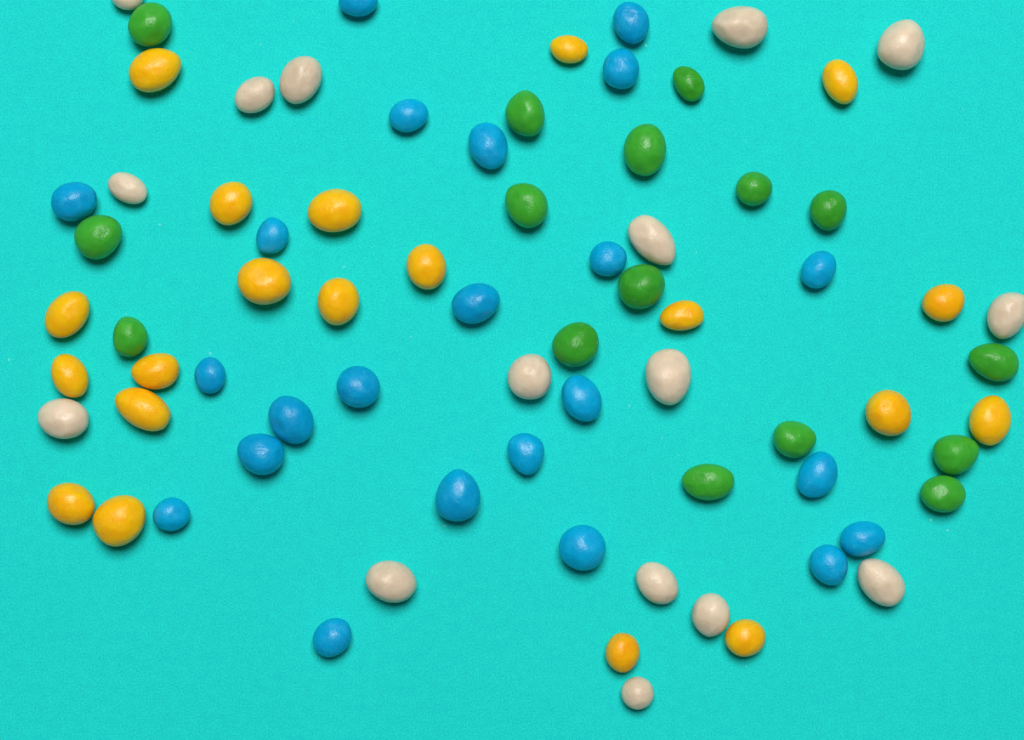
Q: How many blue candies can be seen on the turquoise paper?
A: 23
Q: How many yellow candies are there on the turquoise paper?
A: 20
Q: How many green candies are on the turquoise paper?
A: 16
